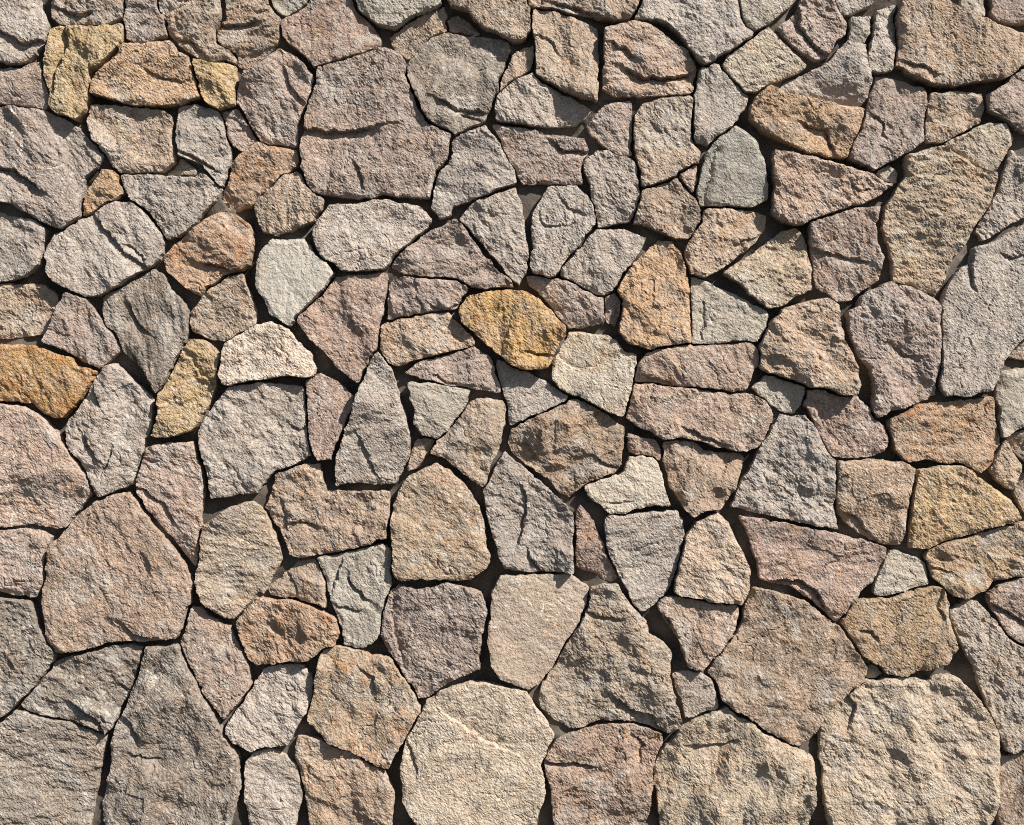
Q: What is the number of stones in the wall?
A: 160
